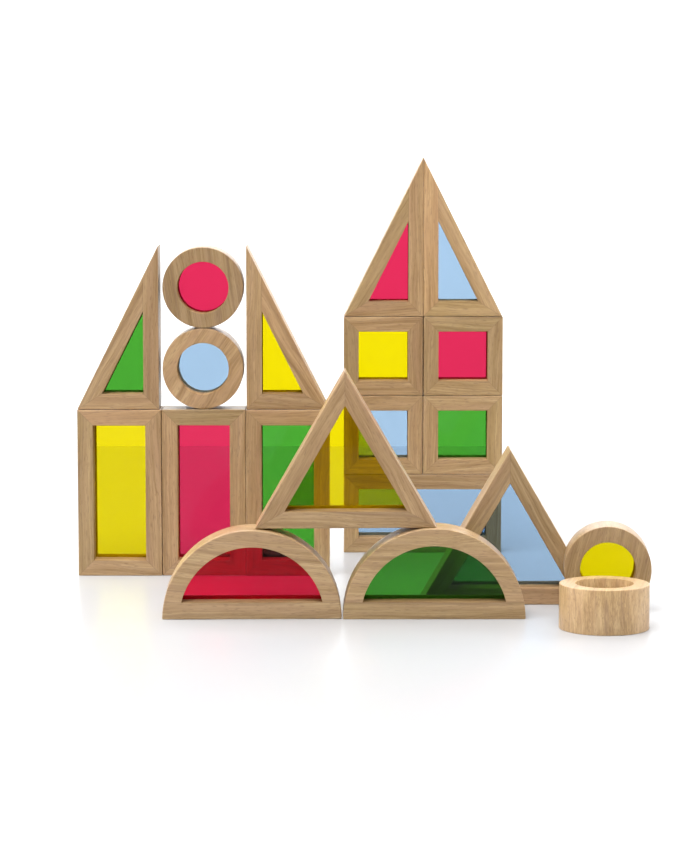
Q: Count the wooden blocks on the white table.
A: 20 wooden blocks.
